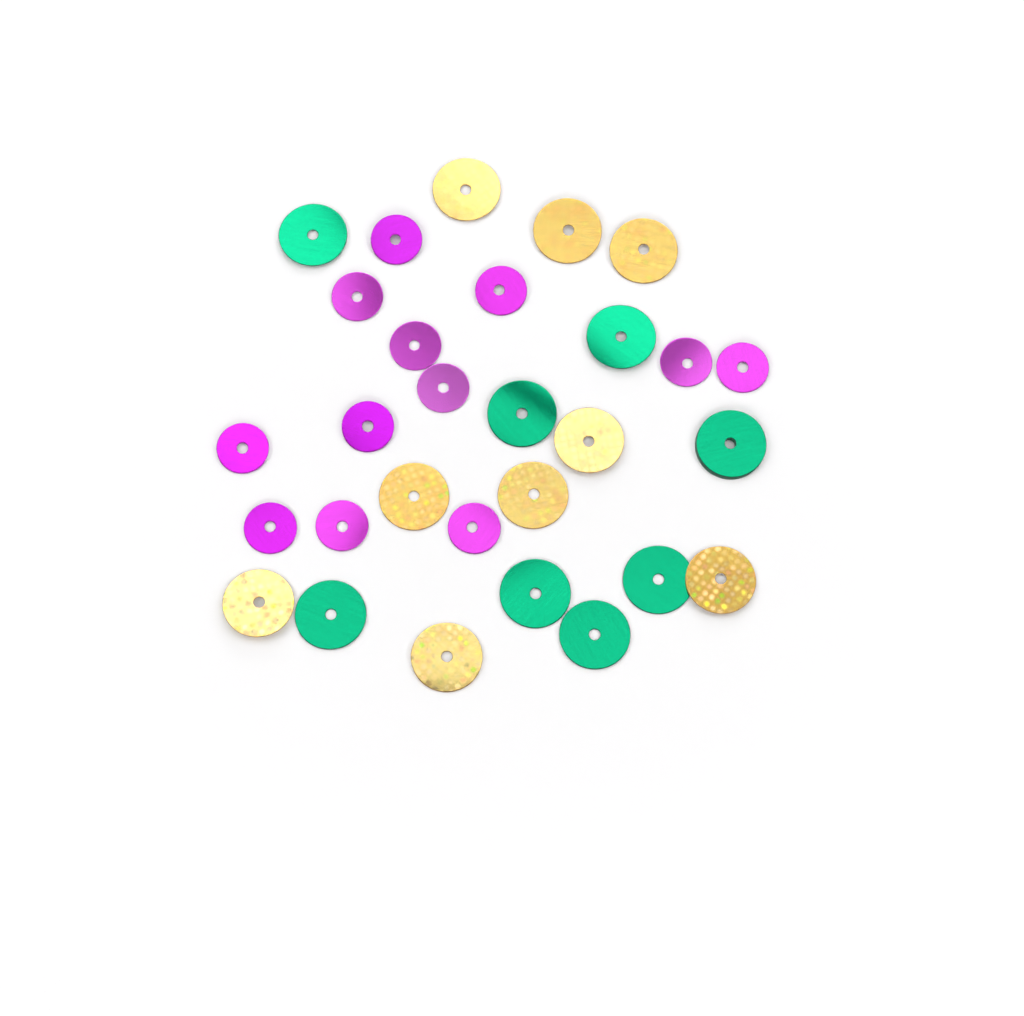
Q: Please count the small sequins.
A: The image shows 12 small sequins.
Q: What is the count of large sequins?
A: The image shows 17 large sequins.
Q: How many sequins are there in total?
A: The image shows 29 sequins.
